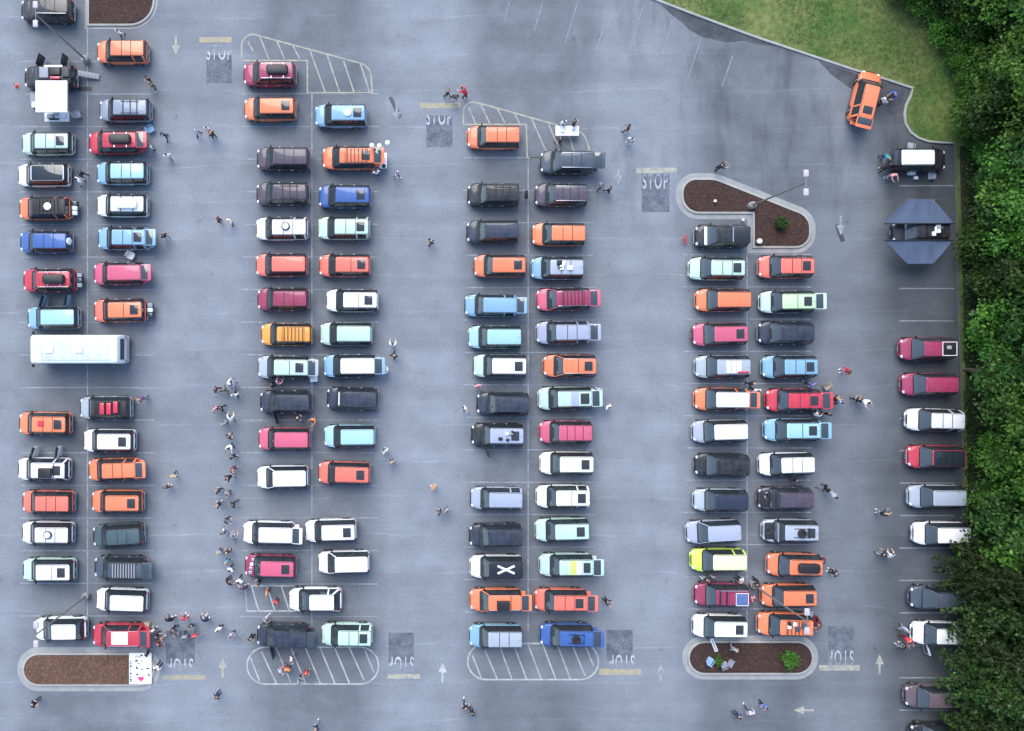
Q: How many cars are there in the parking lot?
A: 127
